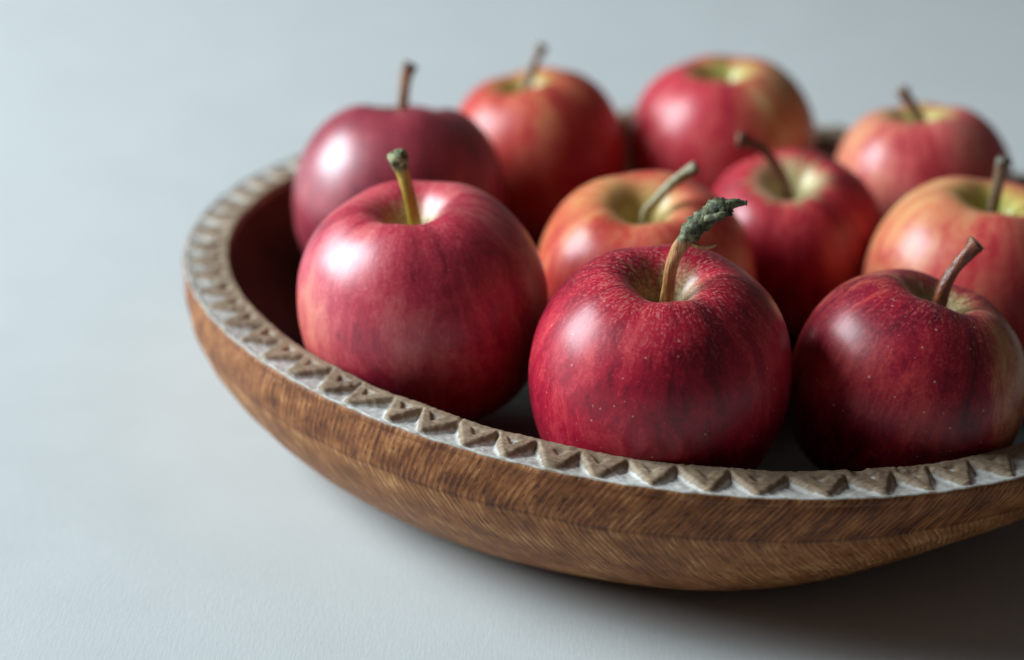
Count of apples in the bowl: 10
